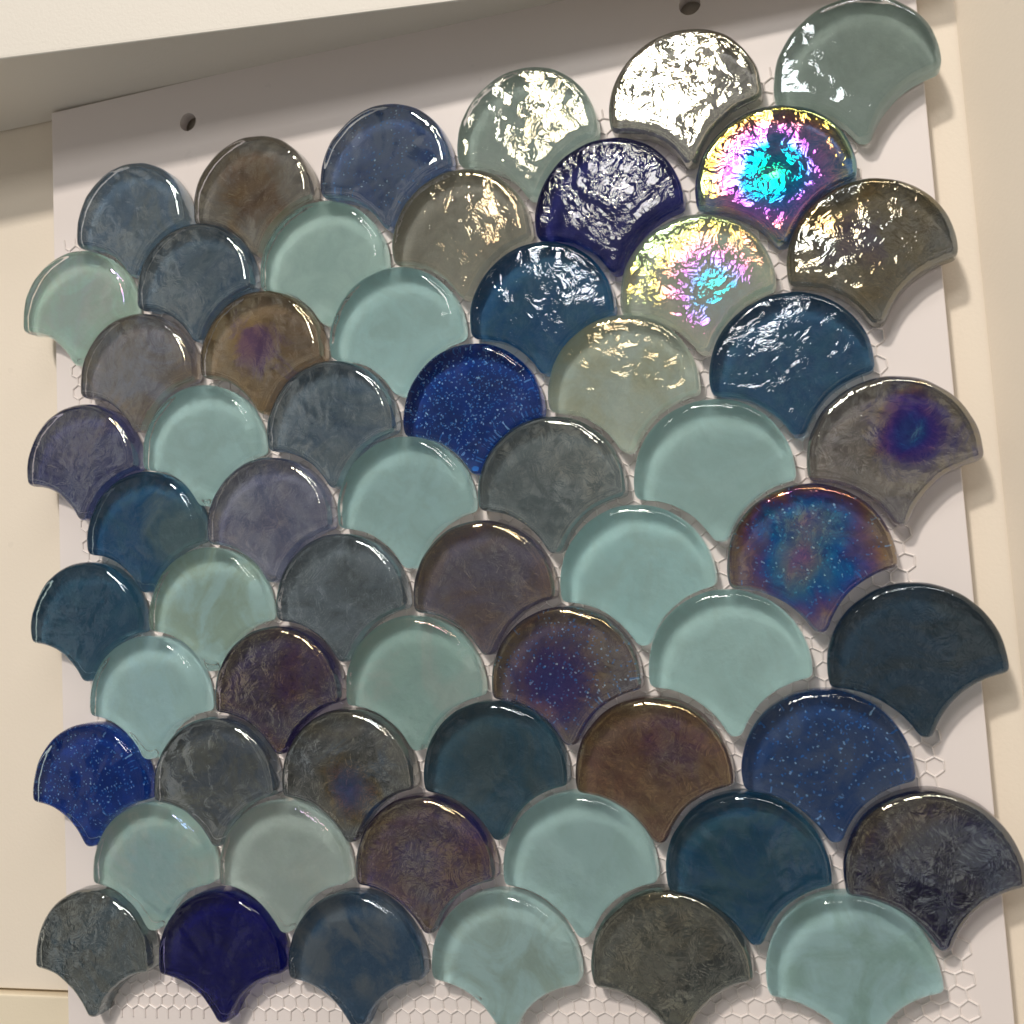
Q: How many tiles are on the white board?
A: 60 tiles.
